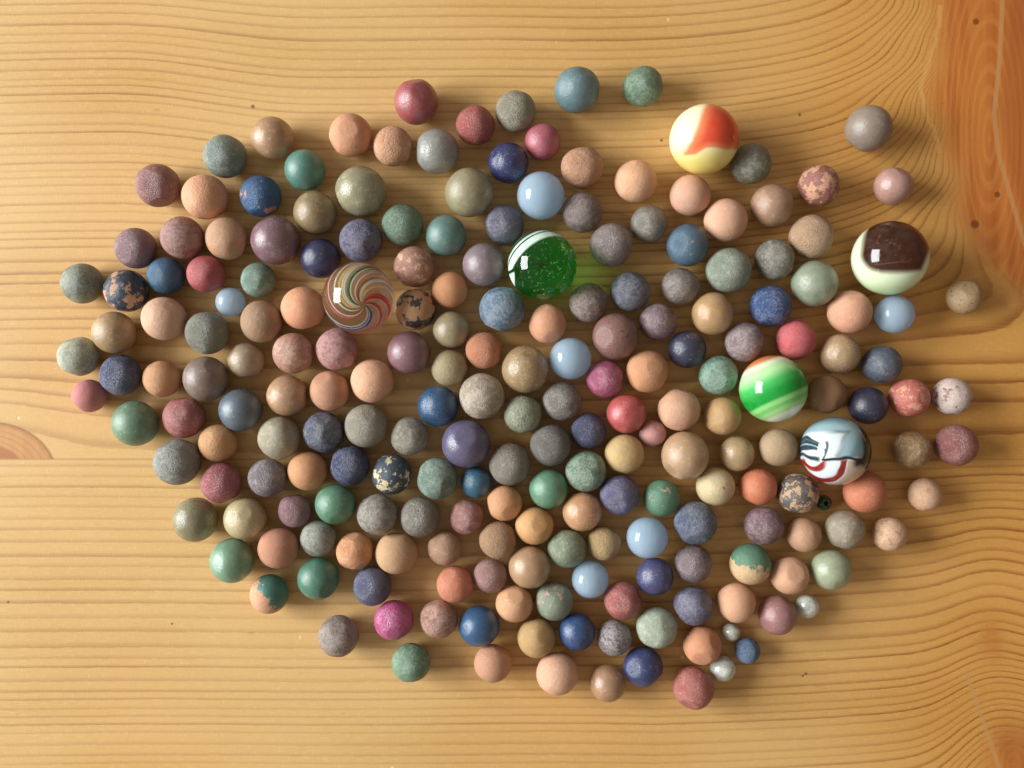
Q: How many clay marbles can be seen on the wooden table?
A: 198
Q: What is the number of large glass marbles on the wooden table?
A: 6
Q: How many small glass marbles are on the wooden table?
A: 6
